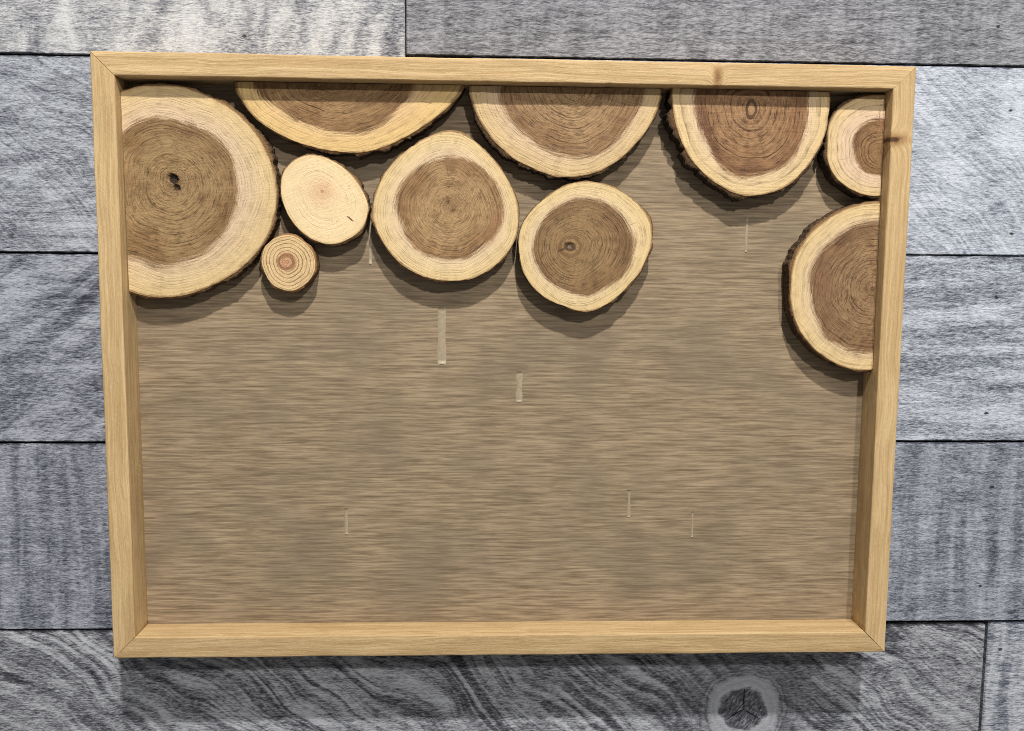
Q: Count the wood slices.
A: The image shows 10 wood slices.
